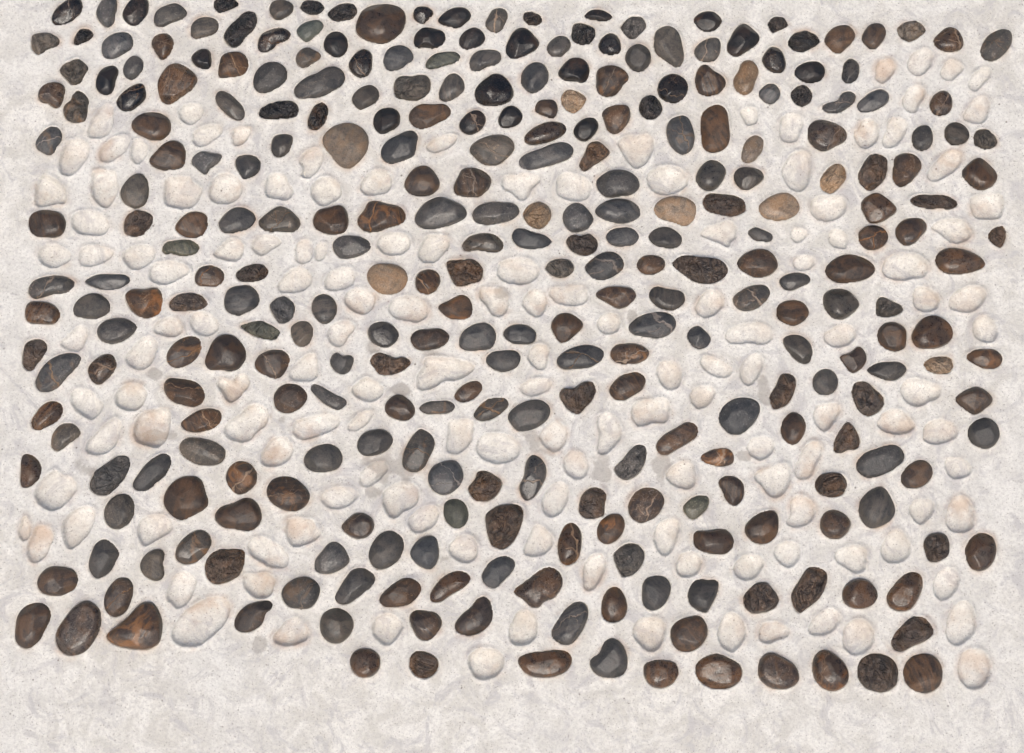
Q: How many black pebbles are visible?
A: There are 39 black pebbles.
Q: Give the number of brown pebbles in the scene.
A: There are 128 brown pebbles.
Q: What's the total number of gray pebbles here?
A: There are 124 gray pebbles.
